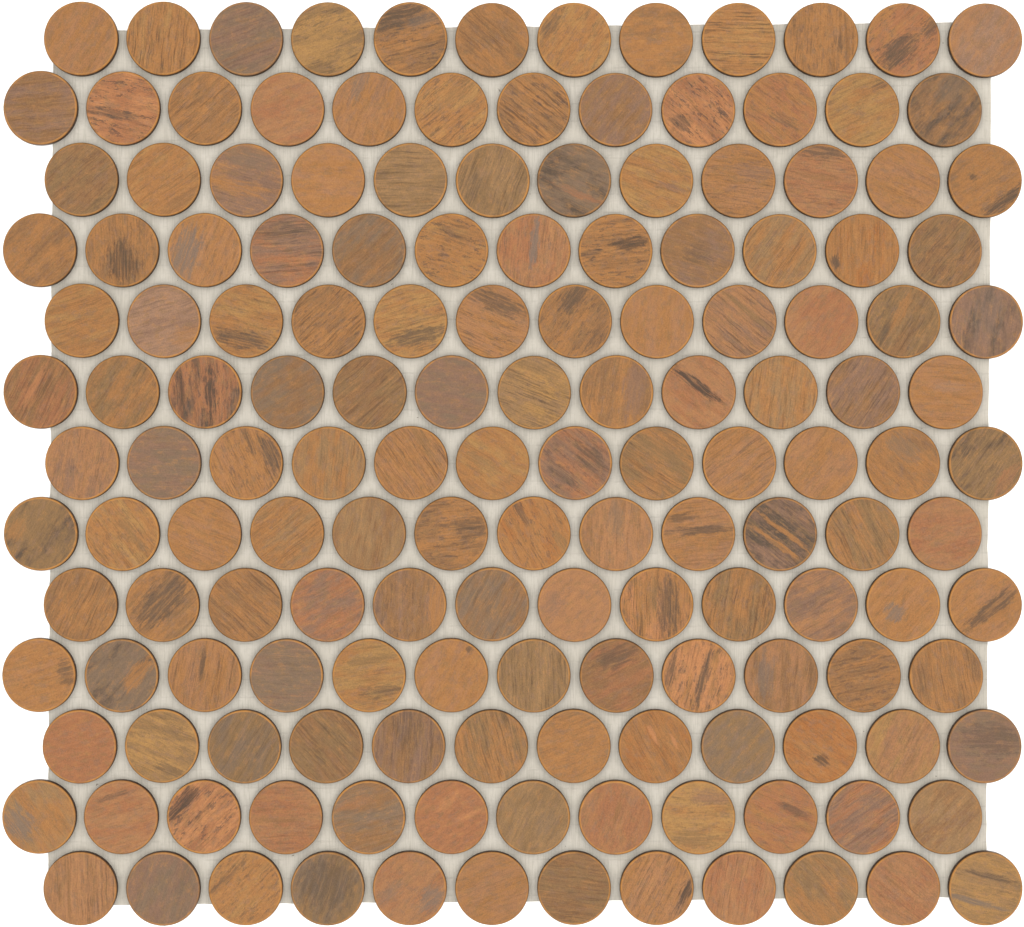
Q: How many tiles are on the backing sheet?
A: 156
